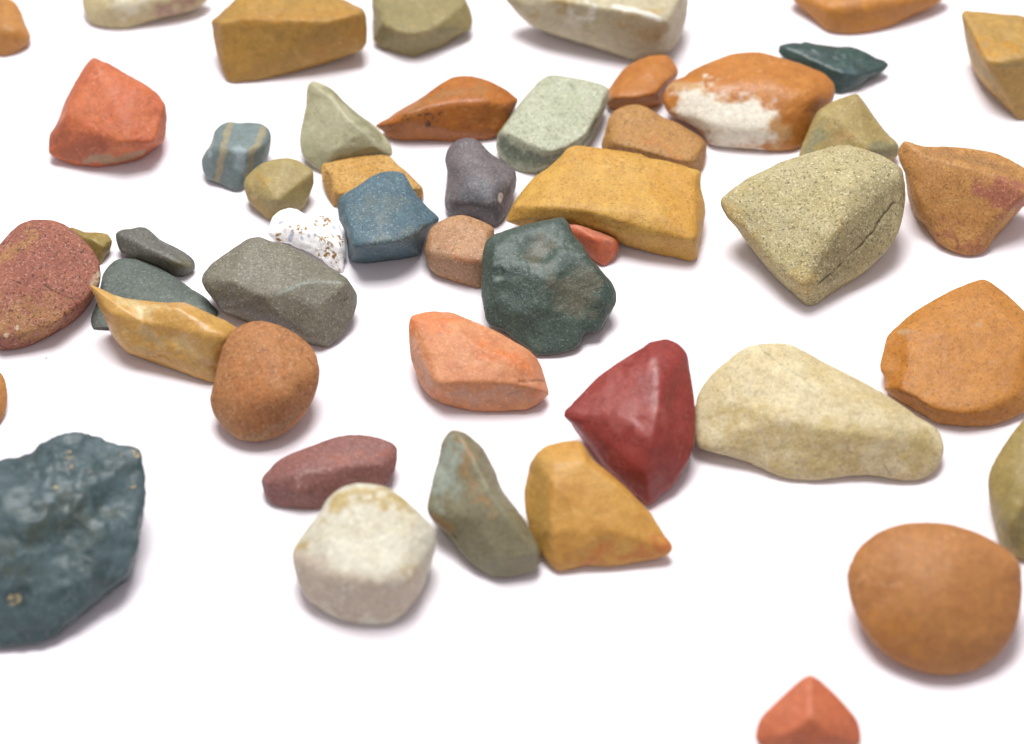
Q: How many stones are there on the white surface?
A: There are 48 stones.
